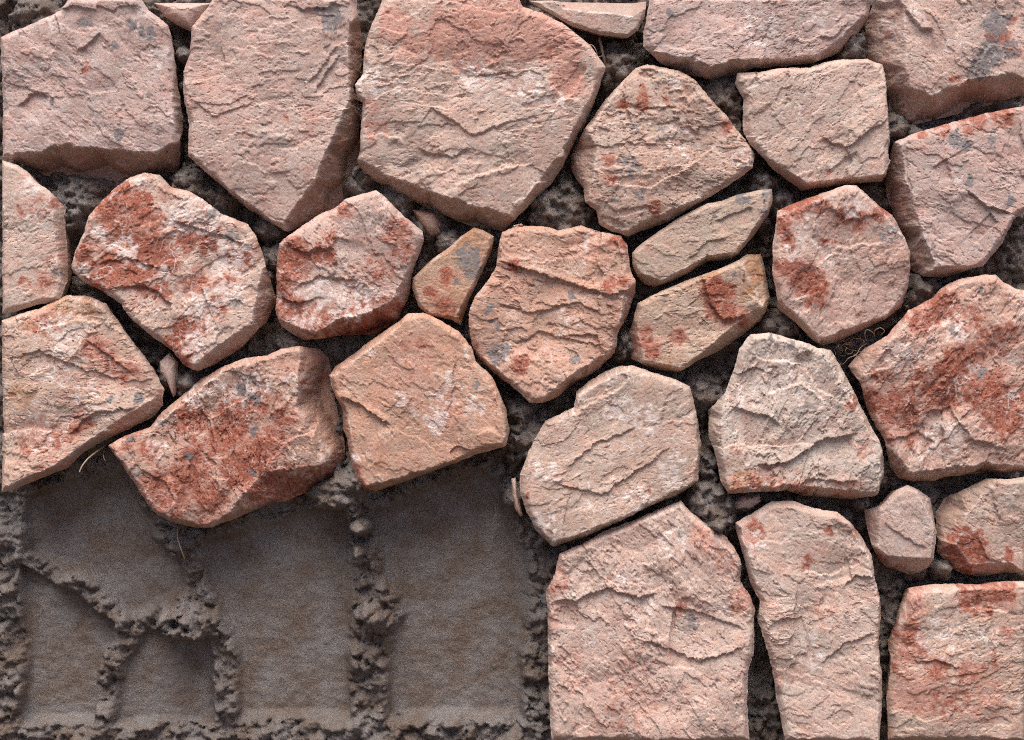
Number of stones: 33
